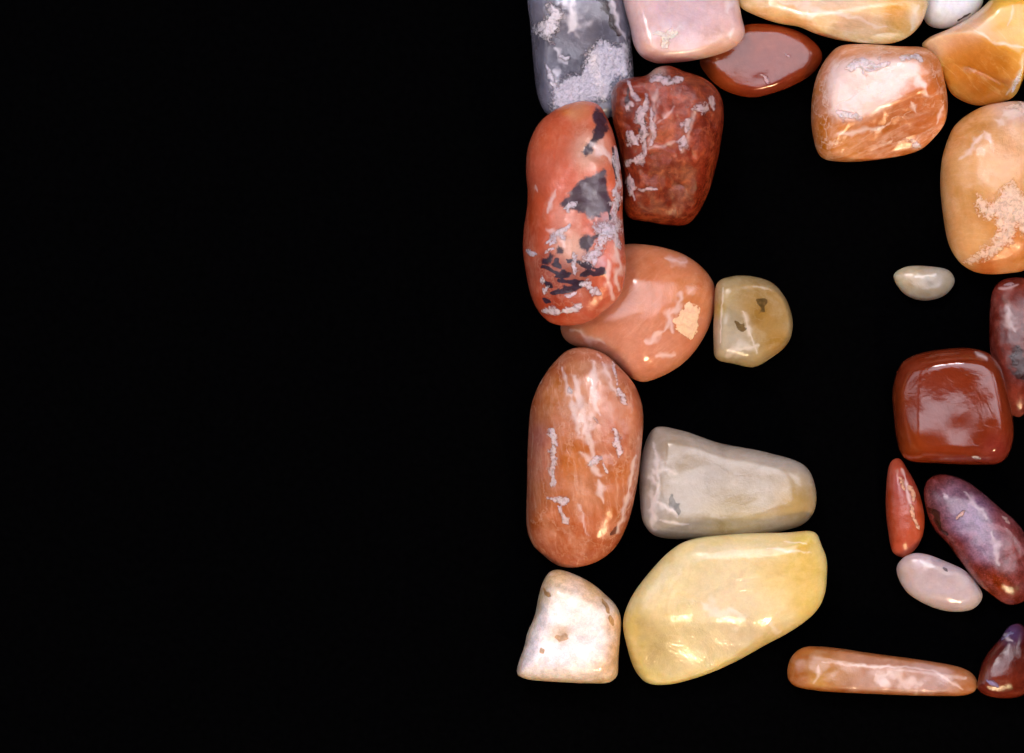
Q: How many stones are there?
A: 24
